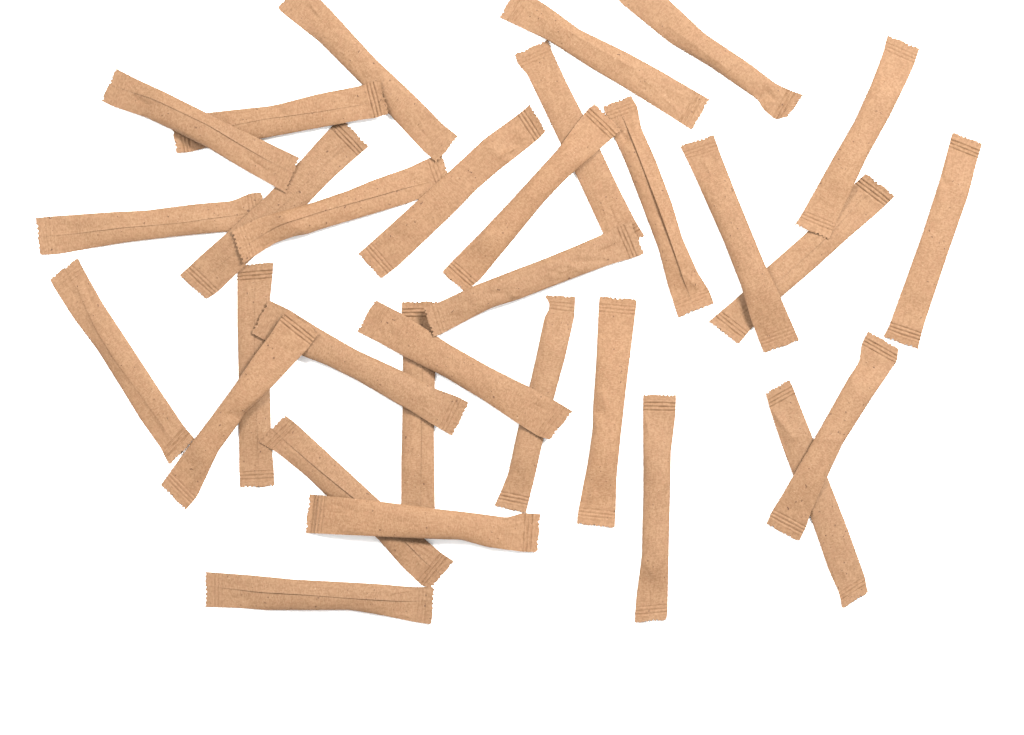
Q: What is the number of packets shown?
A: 31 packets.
